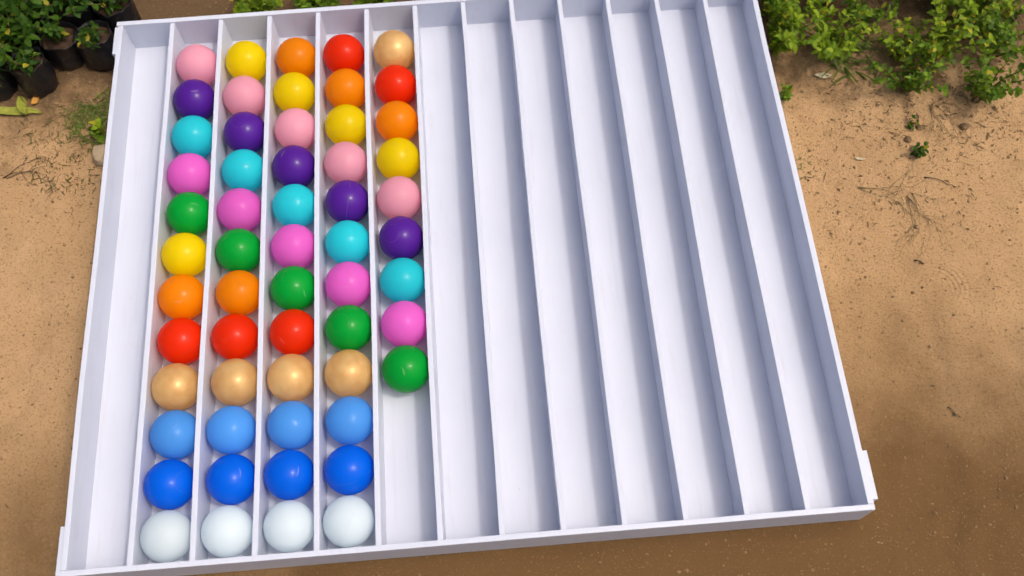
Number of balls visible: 57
